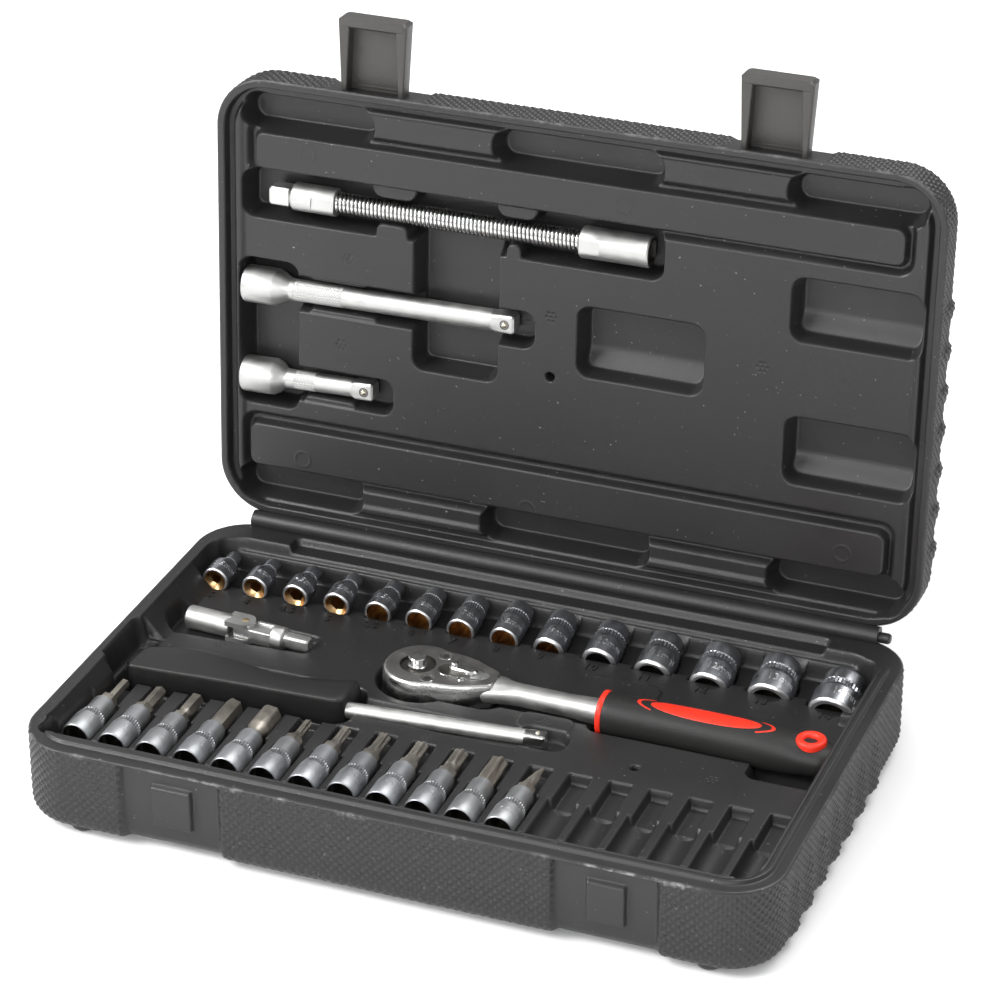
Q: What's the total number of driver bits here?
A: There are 12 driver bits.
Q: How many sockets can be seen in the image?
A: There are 14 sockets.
